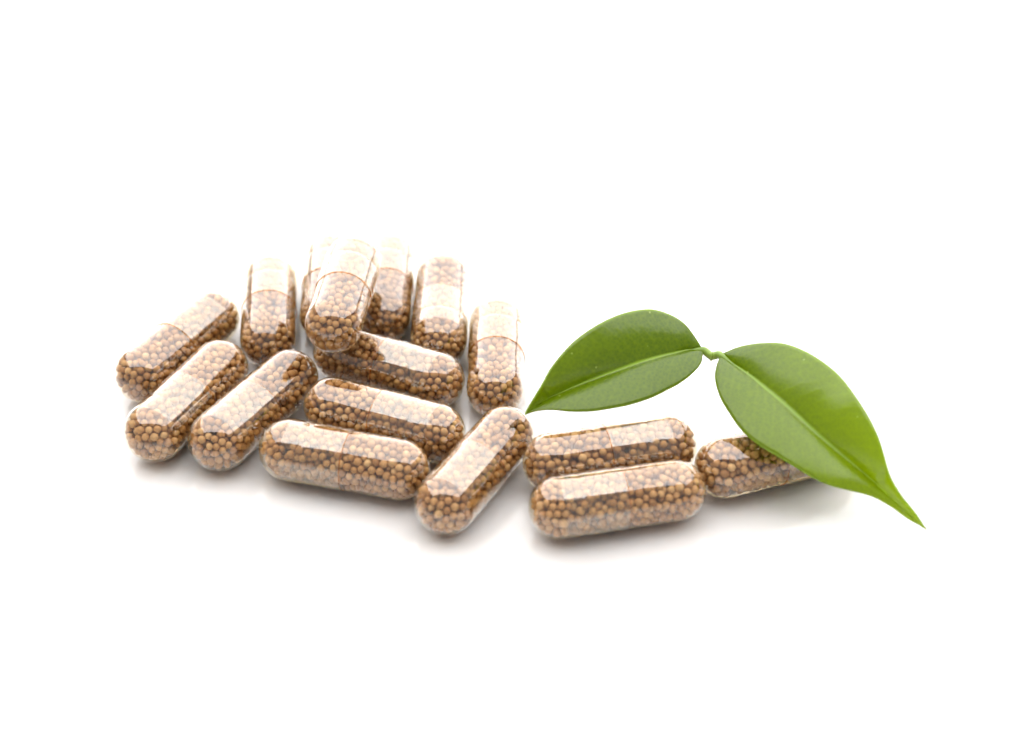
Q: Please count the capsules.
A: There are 16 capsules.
